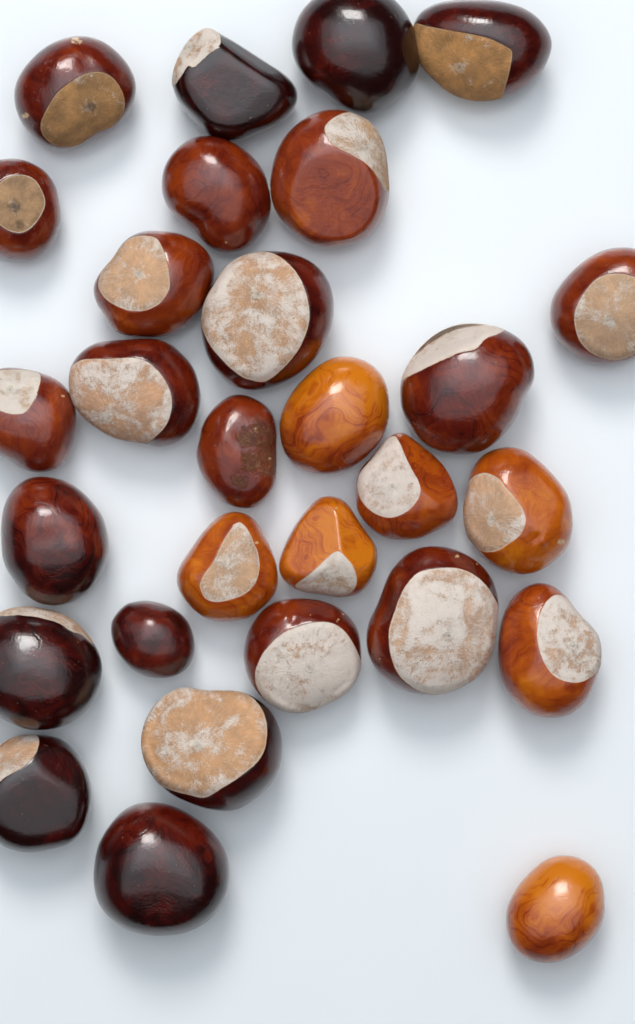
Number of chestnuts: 29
